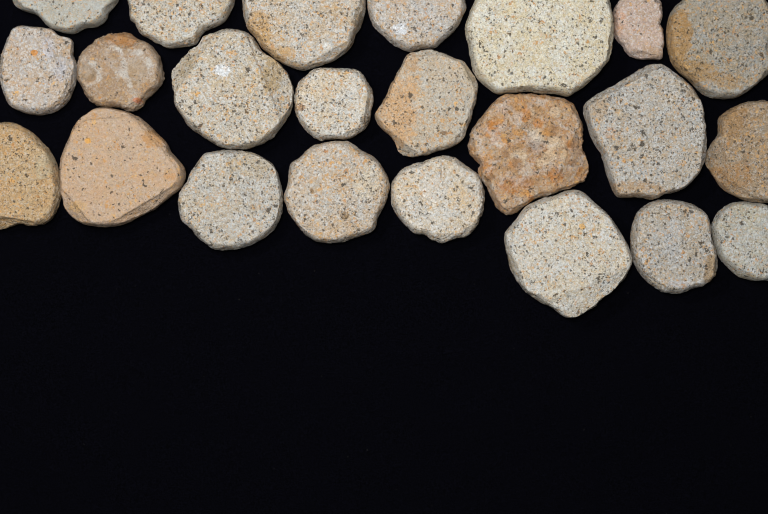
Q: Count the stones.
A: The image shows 23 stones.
